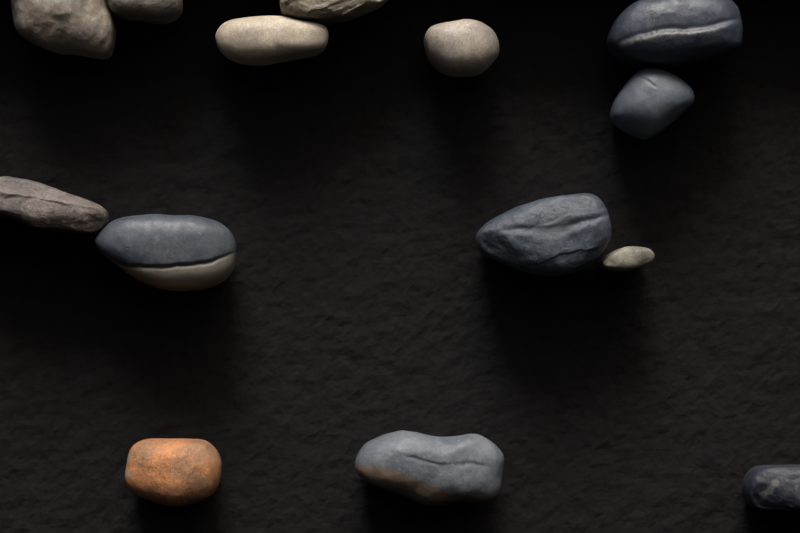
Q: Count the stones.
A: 14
